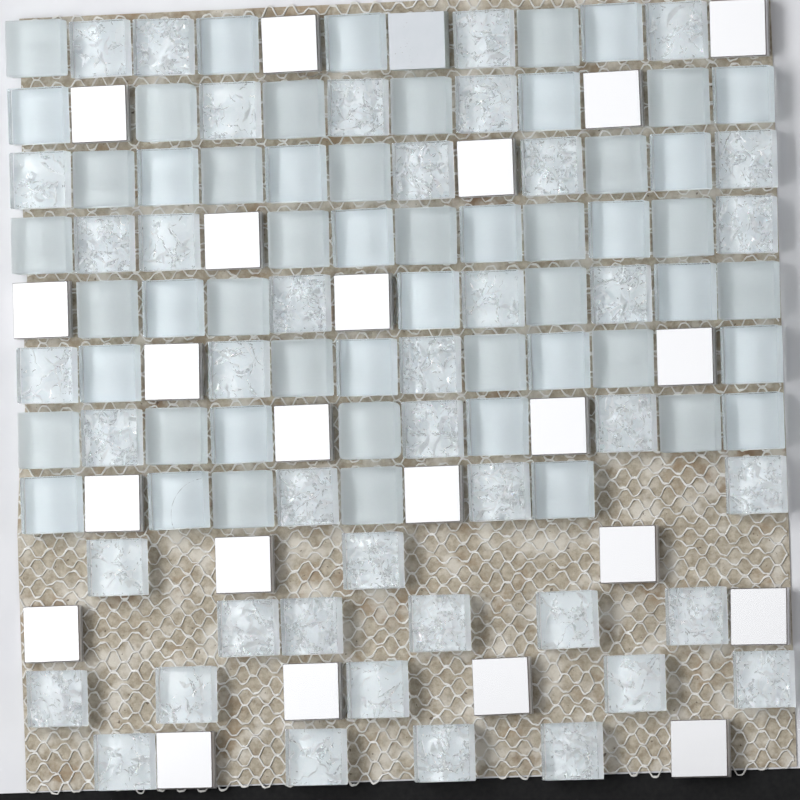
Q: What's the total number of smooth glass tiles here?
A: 53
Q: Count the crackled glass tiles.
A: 42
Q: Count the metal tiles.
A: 22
